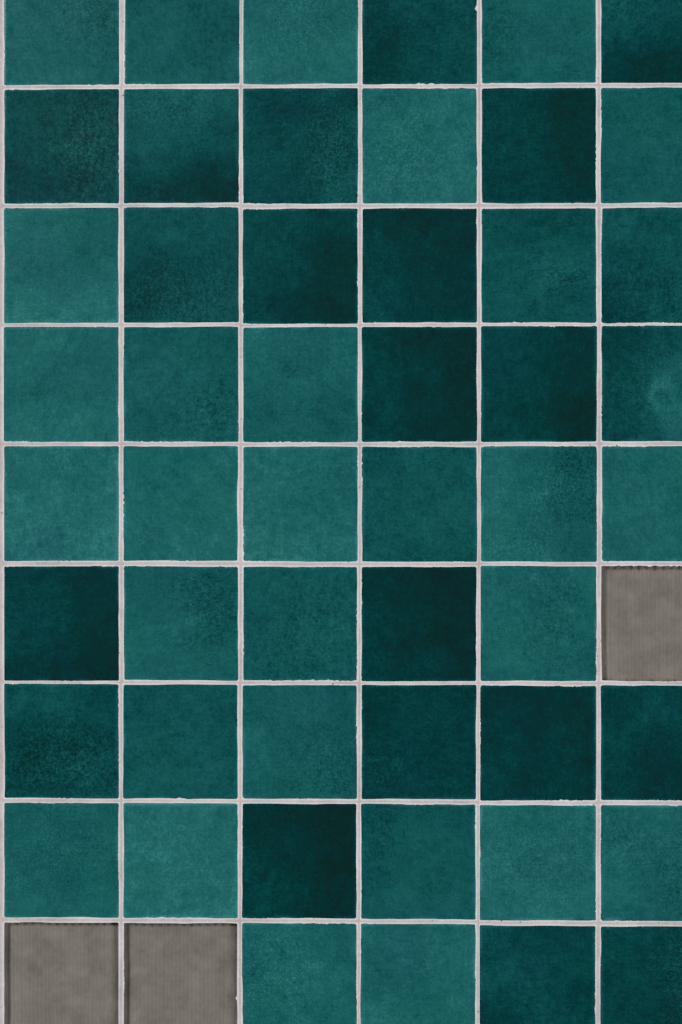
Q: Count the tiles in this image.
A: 51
